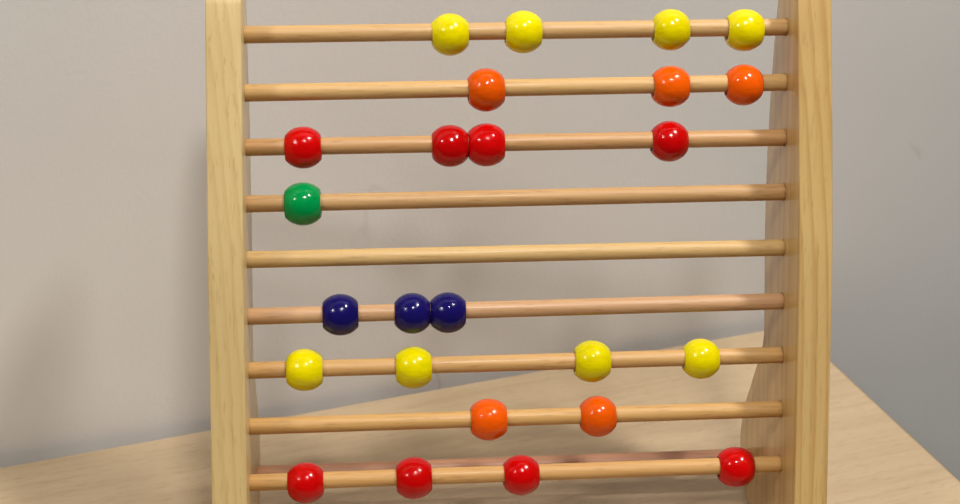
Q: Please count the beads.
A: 25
